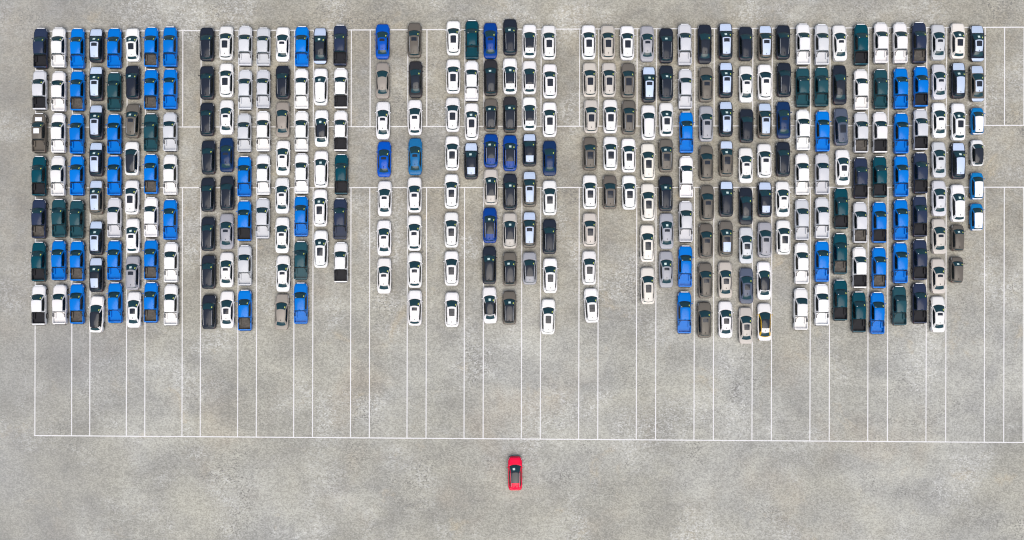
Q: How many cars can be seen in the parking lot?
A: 198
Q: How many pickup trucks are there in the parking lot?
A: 121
